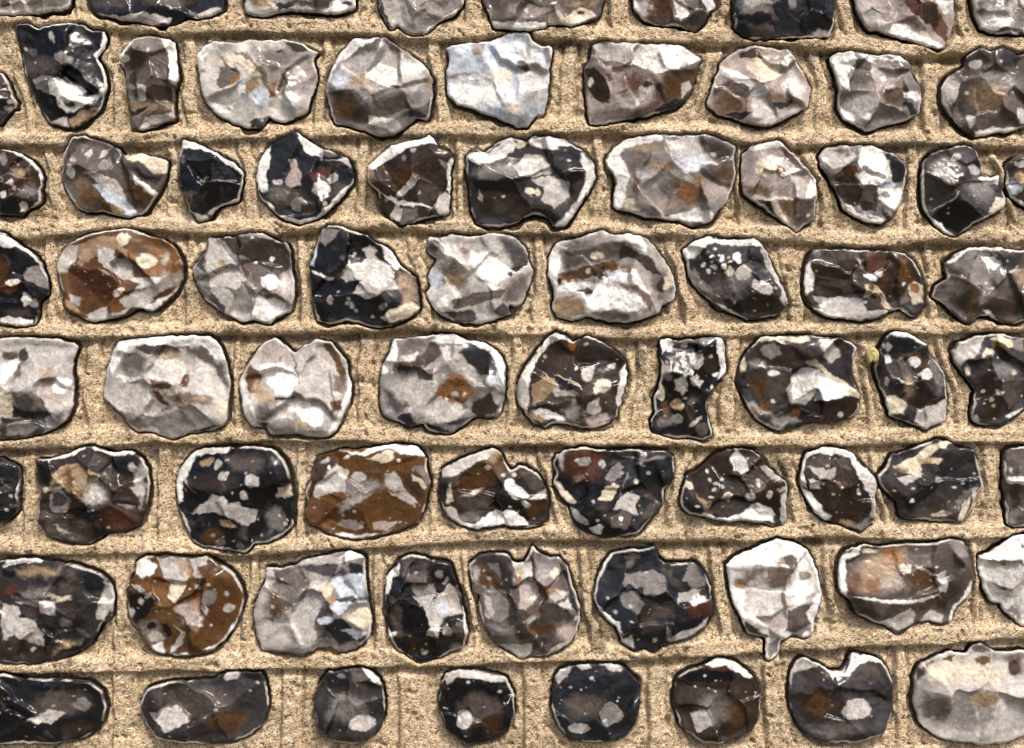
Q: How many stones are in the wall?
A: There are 75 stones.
